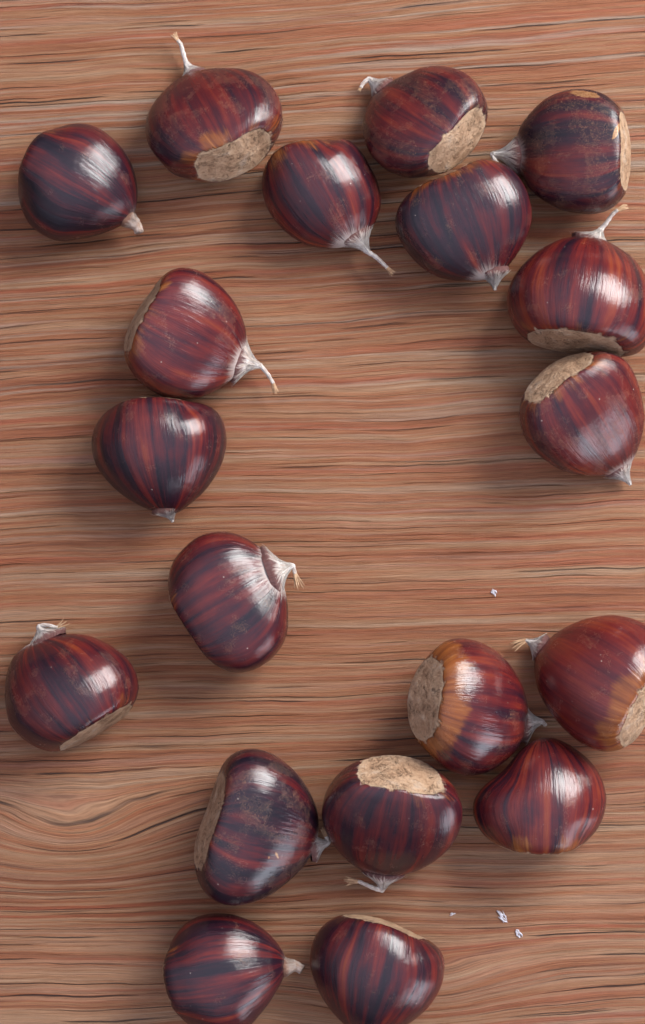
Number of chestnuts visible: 19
